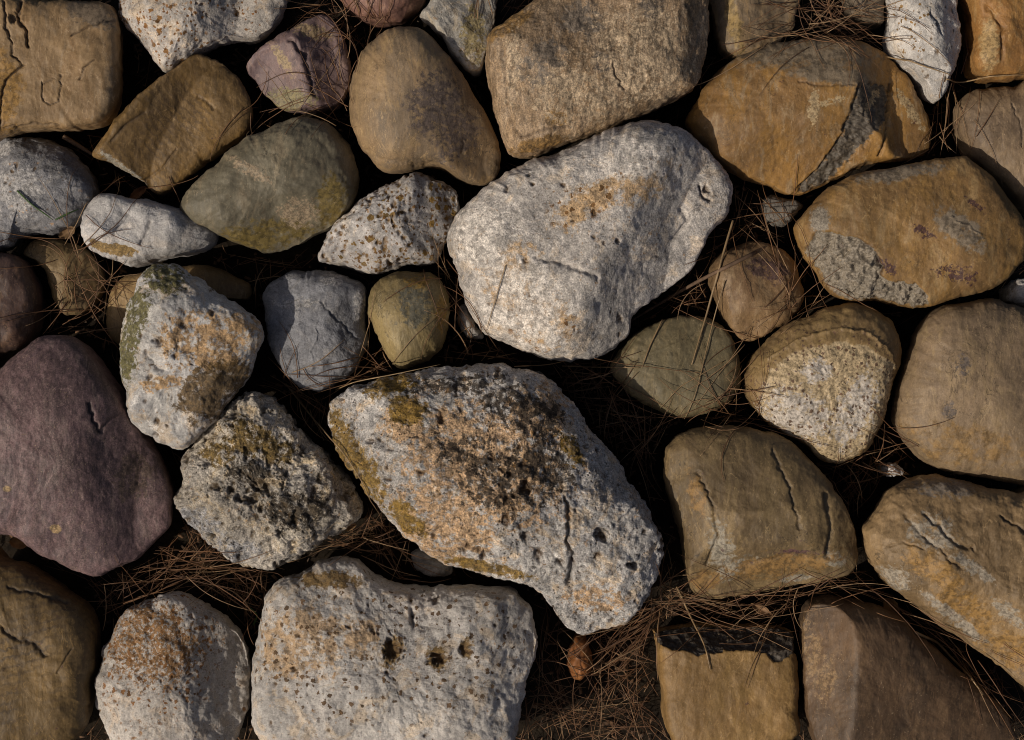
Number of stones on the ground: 46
